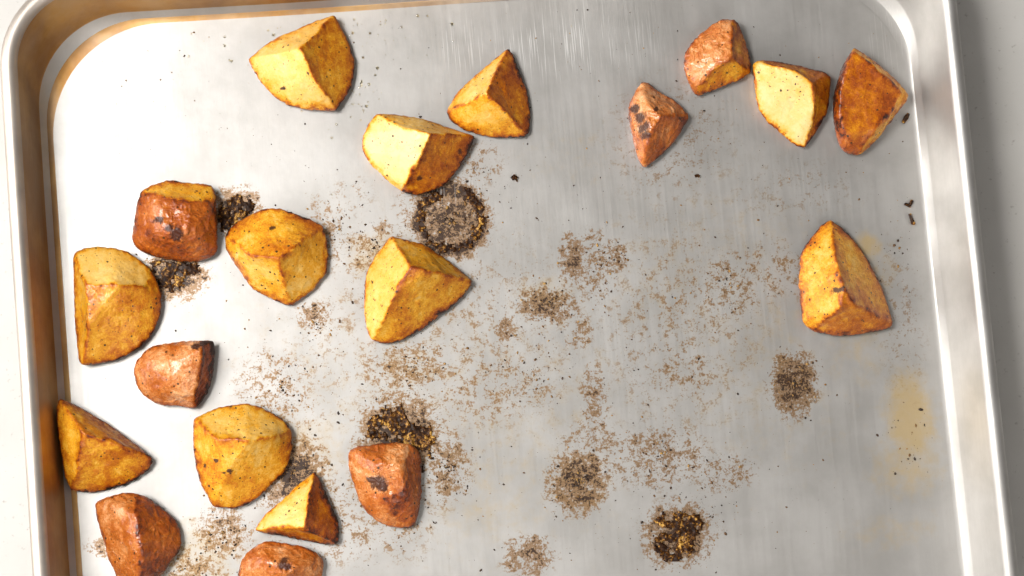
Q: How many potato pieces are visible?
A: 19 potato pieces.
